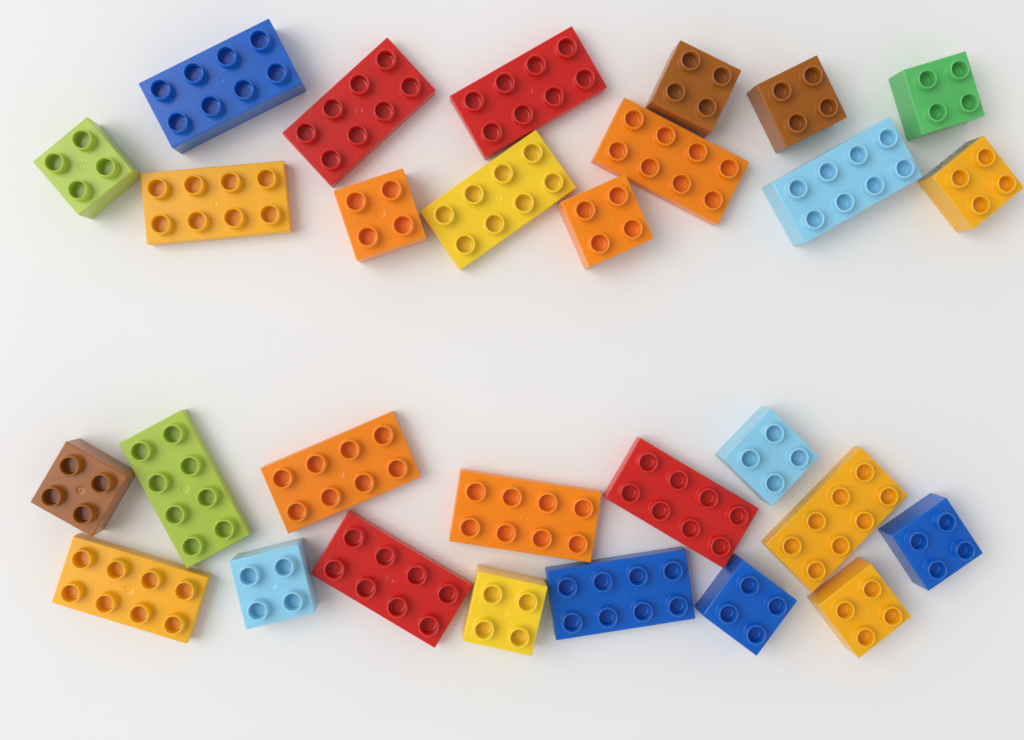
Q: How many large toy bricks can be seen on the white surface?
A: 15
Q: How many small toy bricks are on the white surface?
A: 14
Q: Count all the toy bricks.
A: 29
